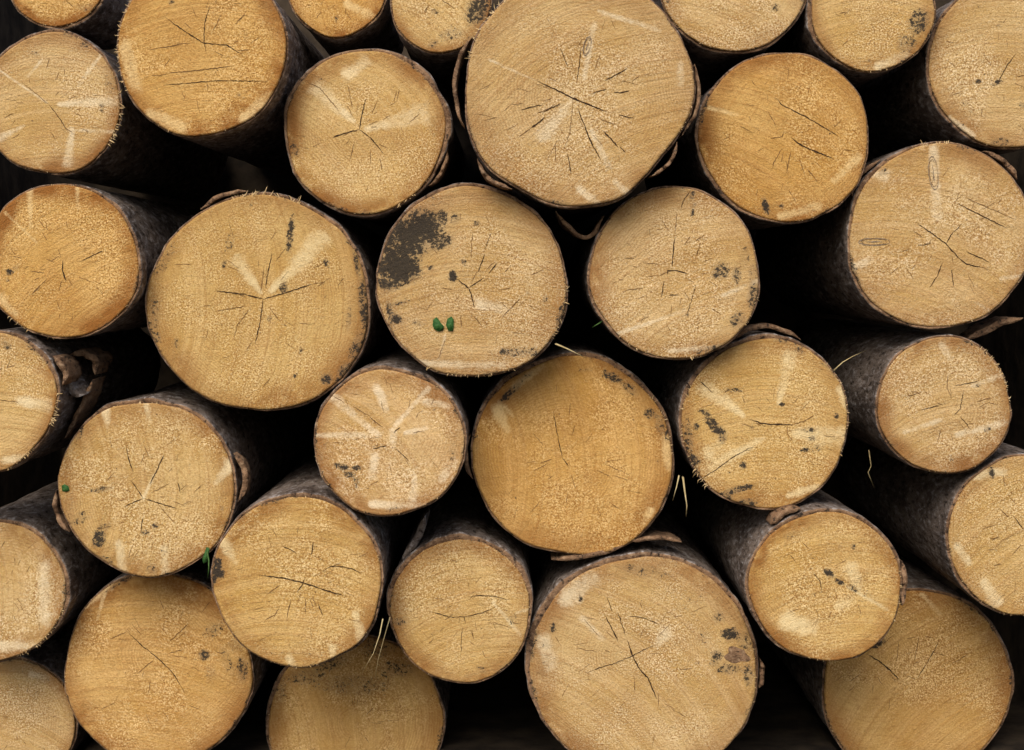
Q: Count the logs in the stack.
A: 32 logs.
